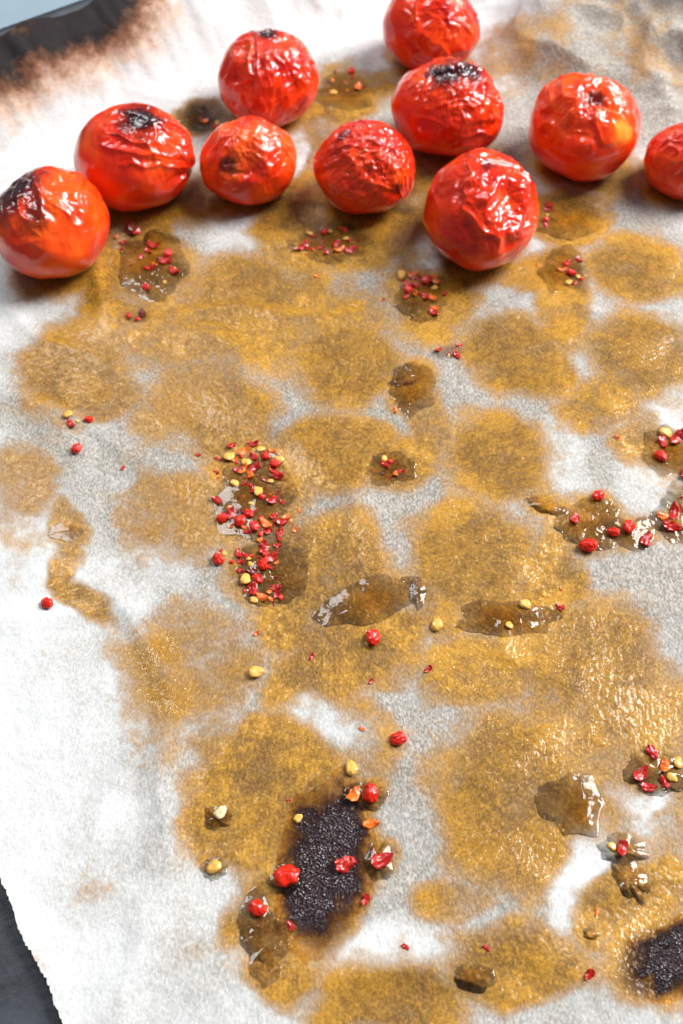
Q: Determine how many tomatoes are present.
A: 10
